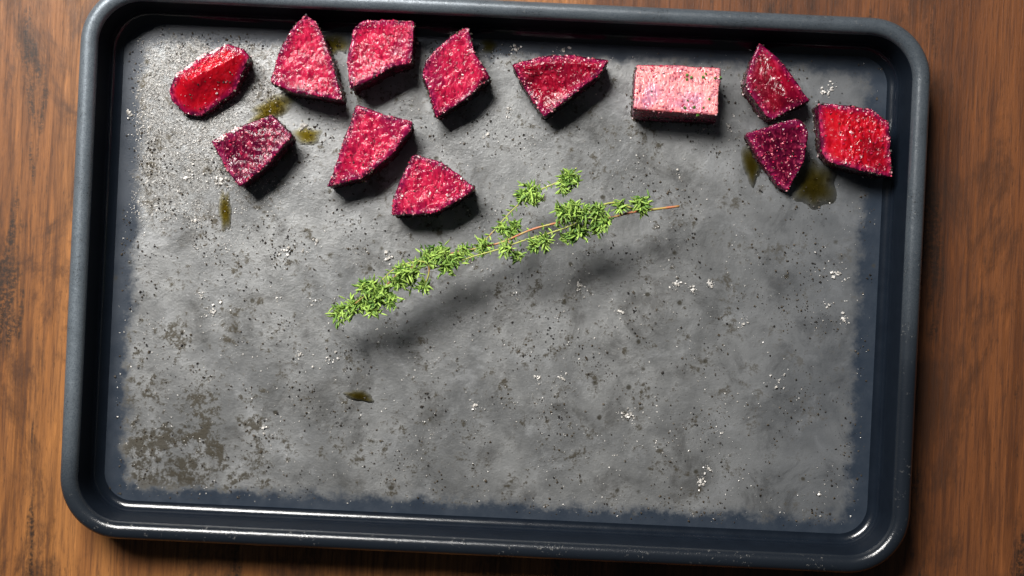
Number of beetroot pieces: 12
